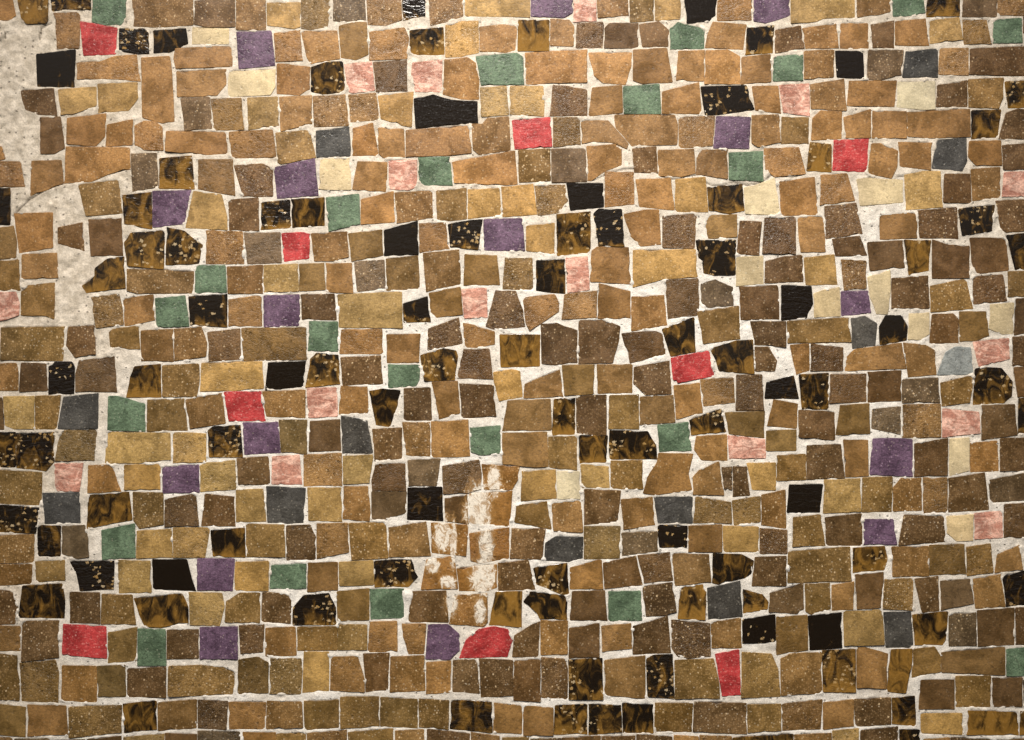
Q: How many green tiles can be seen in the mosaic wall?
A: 23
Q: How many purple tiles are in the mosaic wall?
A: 16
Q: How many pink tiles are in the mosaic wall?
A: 16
